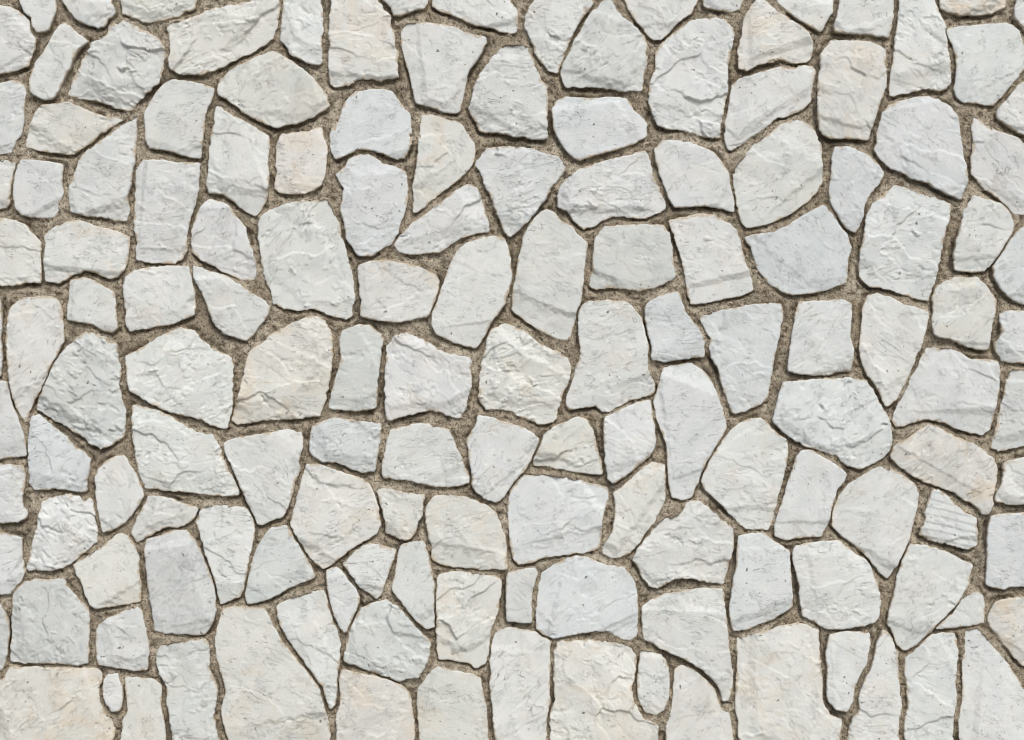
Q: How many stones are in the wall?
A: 149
